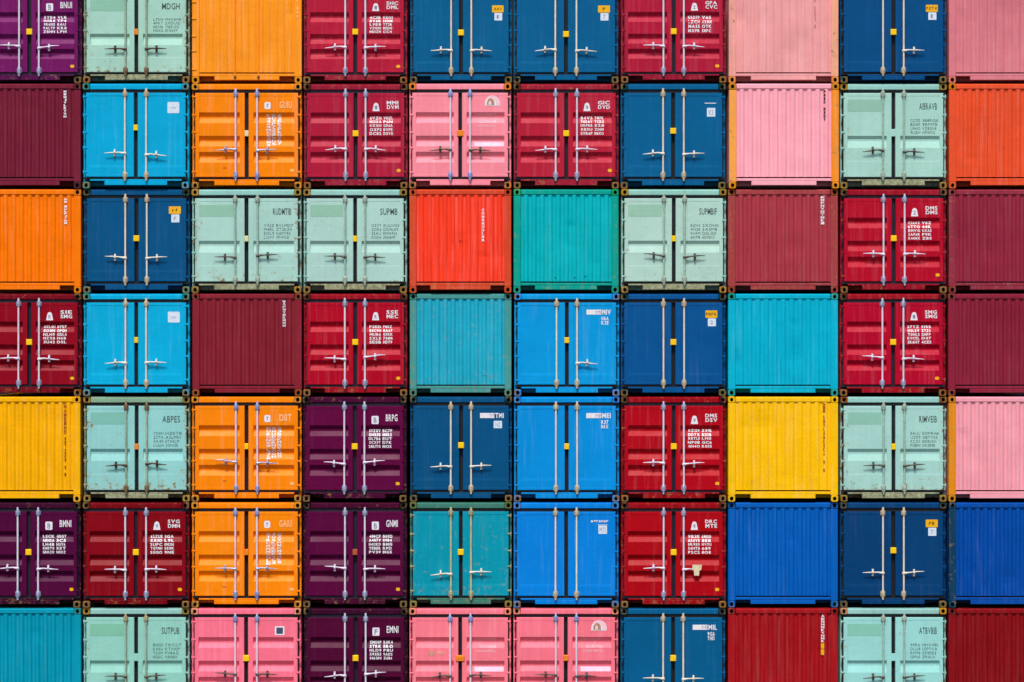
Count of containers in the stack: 70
